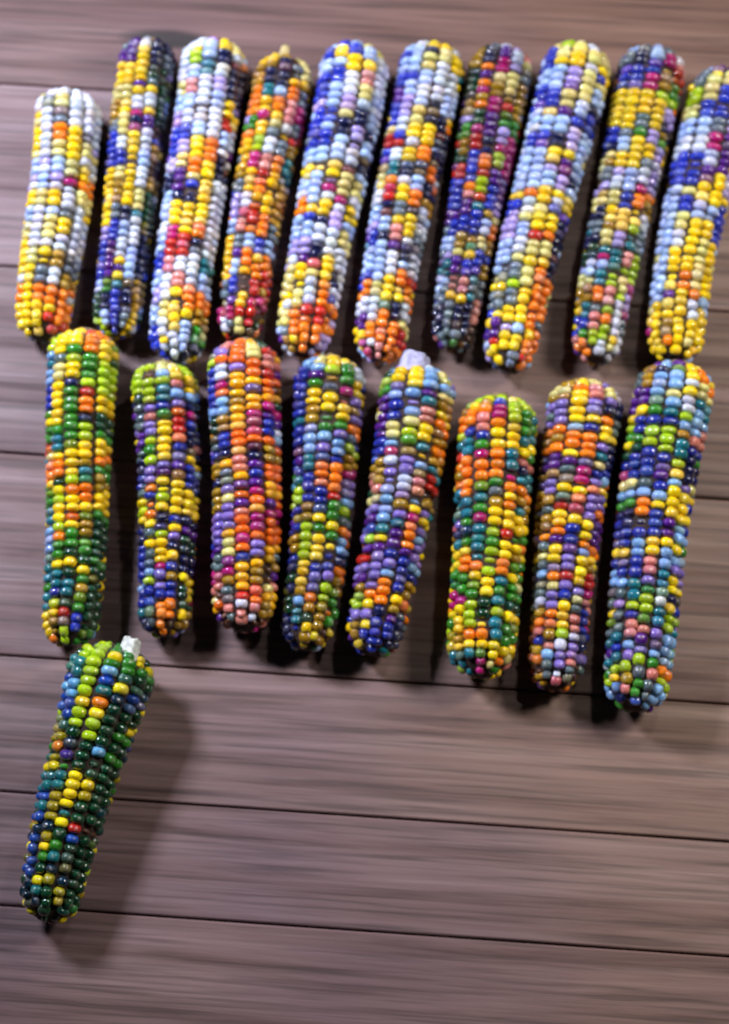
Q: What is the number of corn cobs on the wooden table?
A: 19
